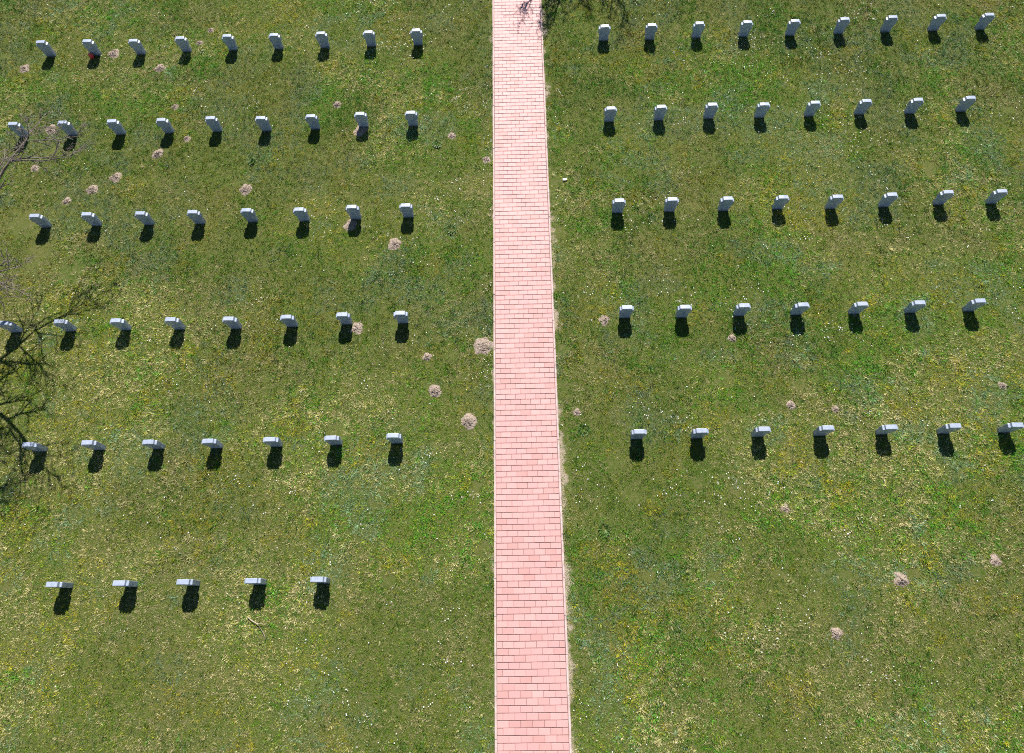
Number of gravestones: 85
